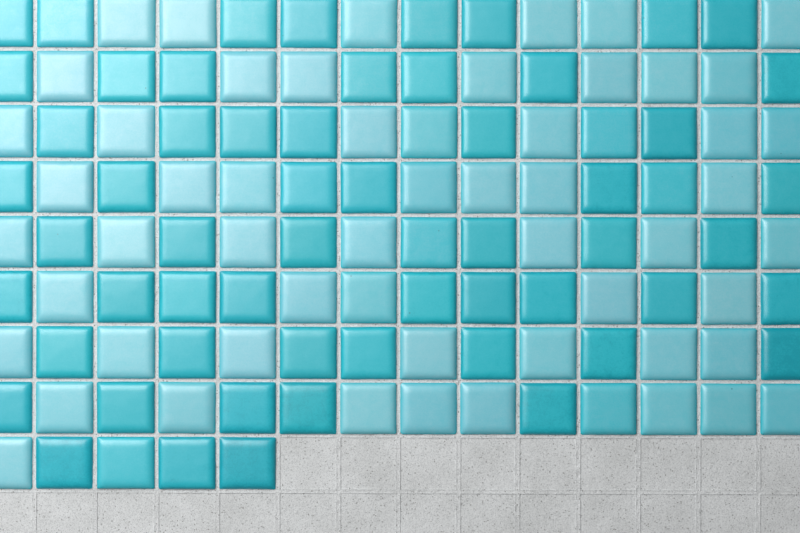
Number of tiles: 117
